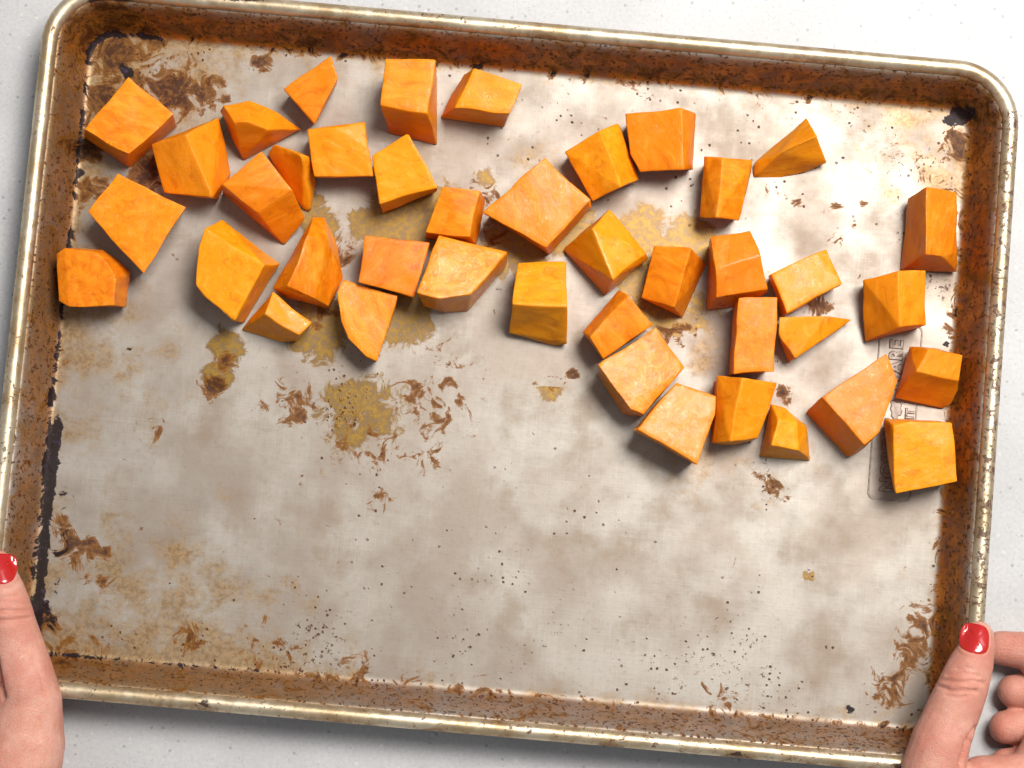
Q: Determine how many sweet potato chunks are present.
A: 41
